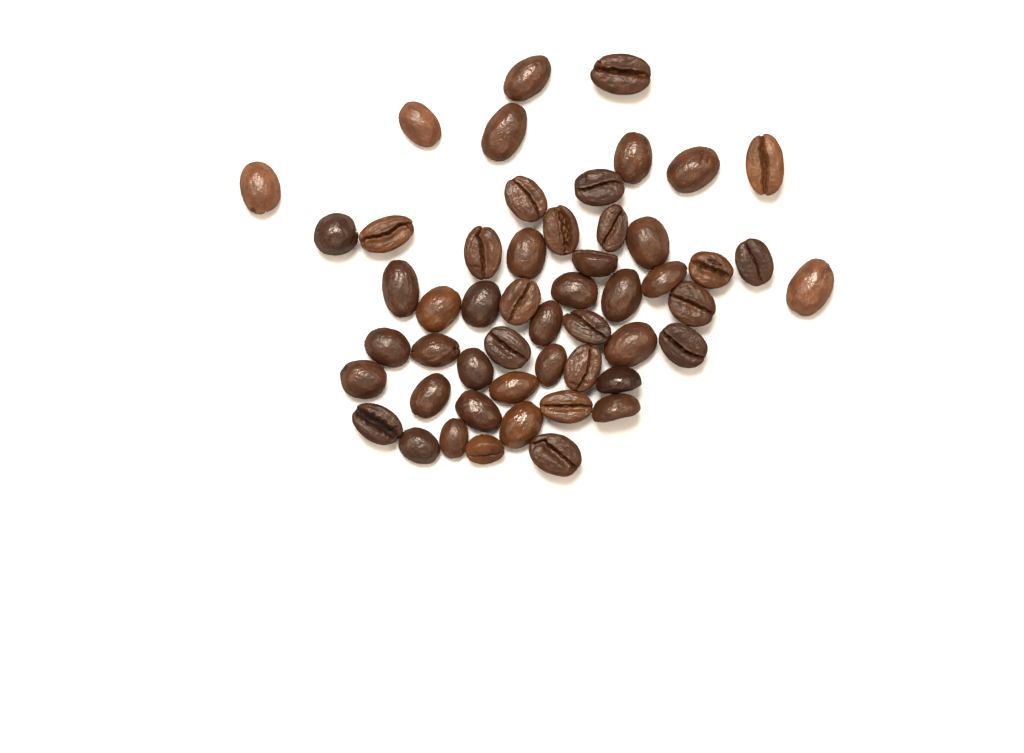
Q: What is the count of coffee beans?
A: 52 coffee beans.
